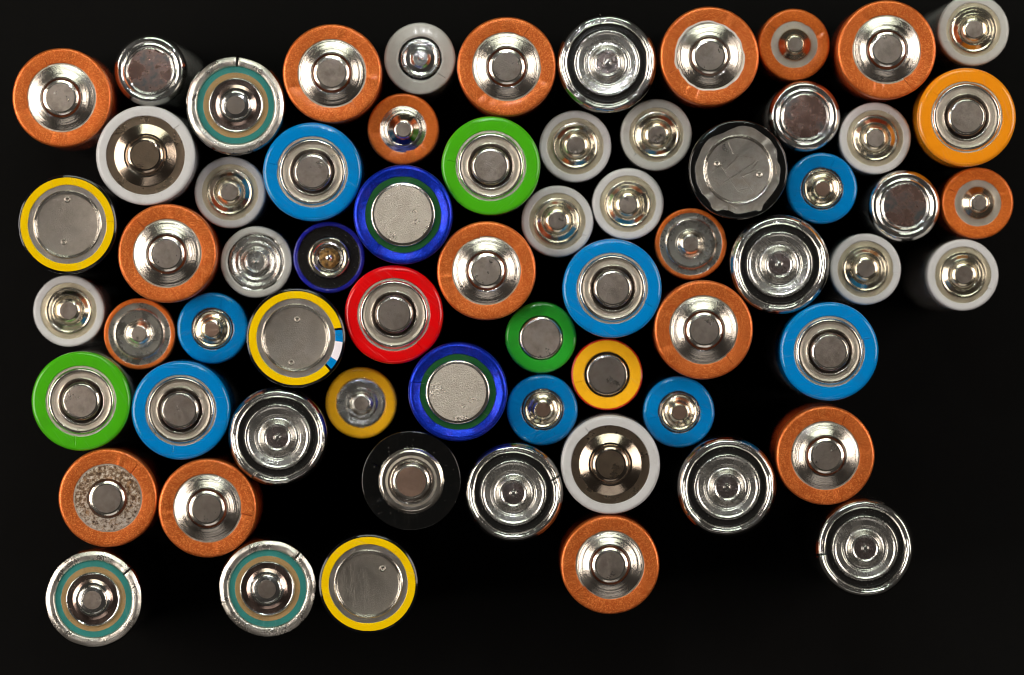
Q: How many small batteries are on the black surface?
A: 28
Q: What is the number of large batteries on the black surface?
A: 38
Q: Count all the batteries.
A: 66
